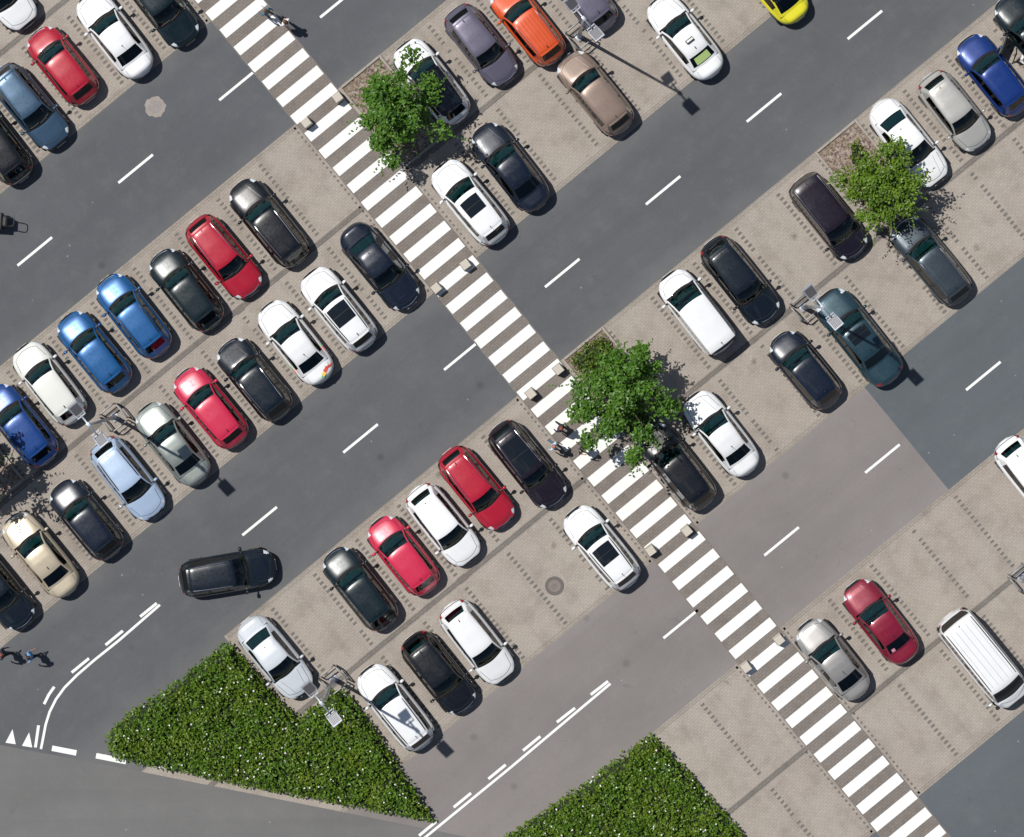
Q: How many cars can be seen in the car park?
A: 59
